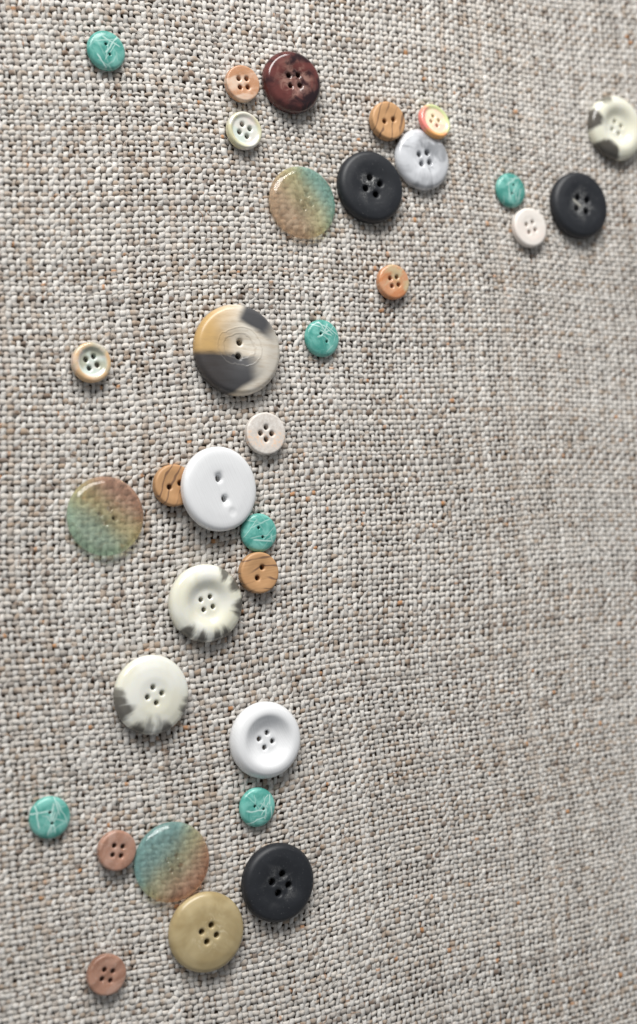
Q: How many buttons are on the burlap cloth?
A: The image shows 33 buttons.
